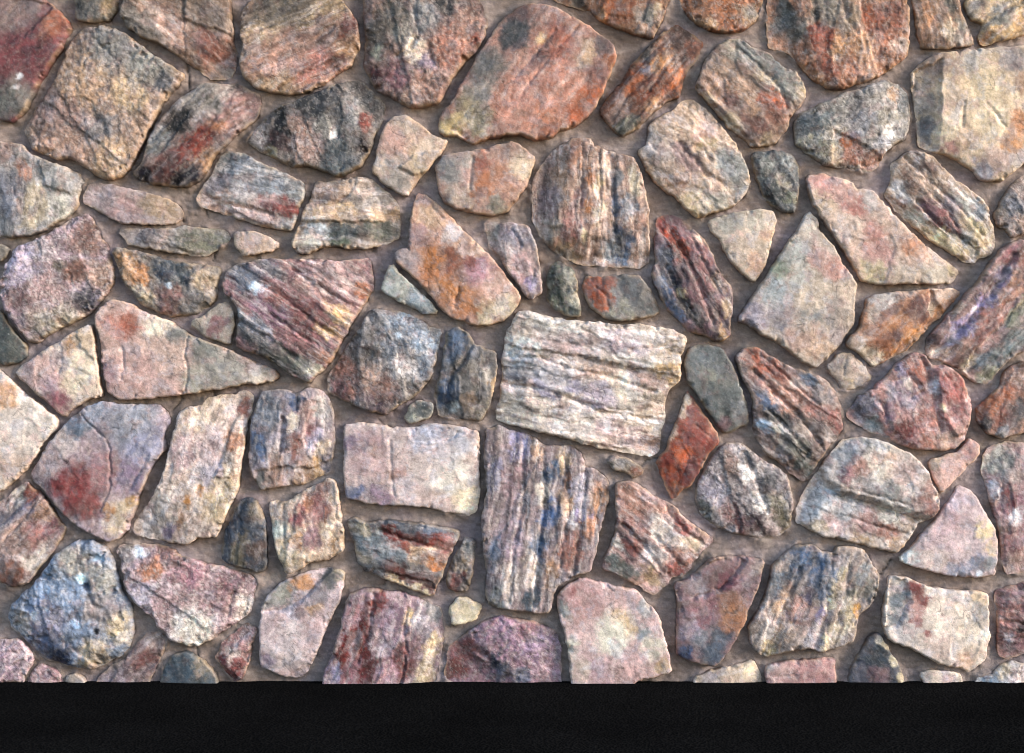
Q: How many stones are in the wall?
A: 100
